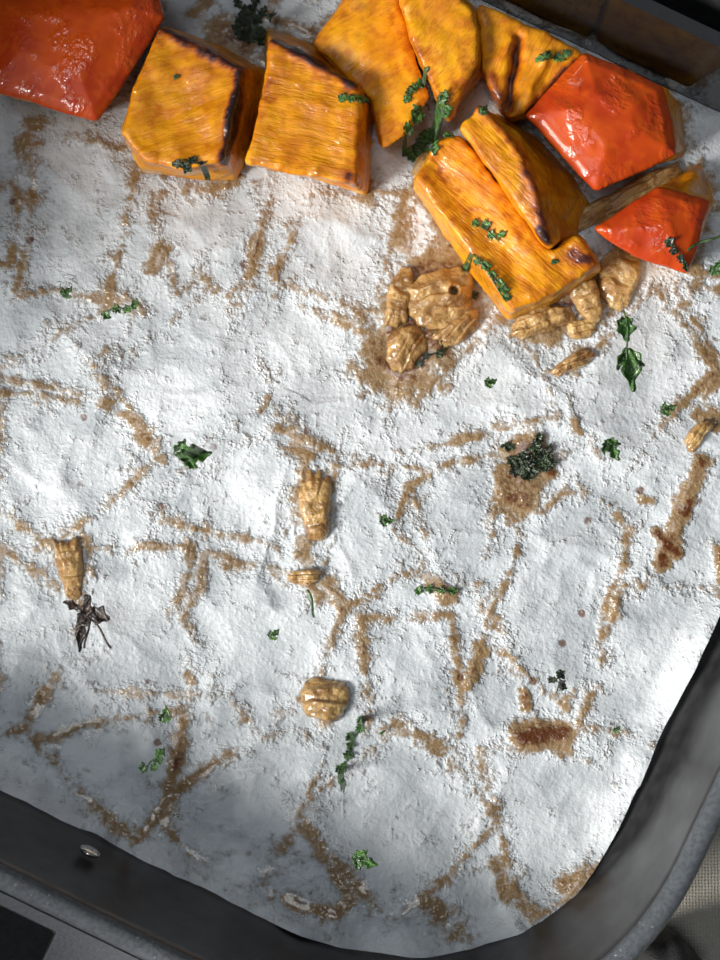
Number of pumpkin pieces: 10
